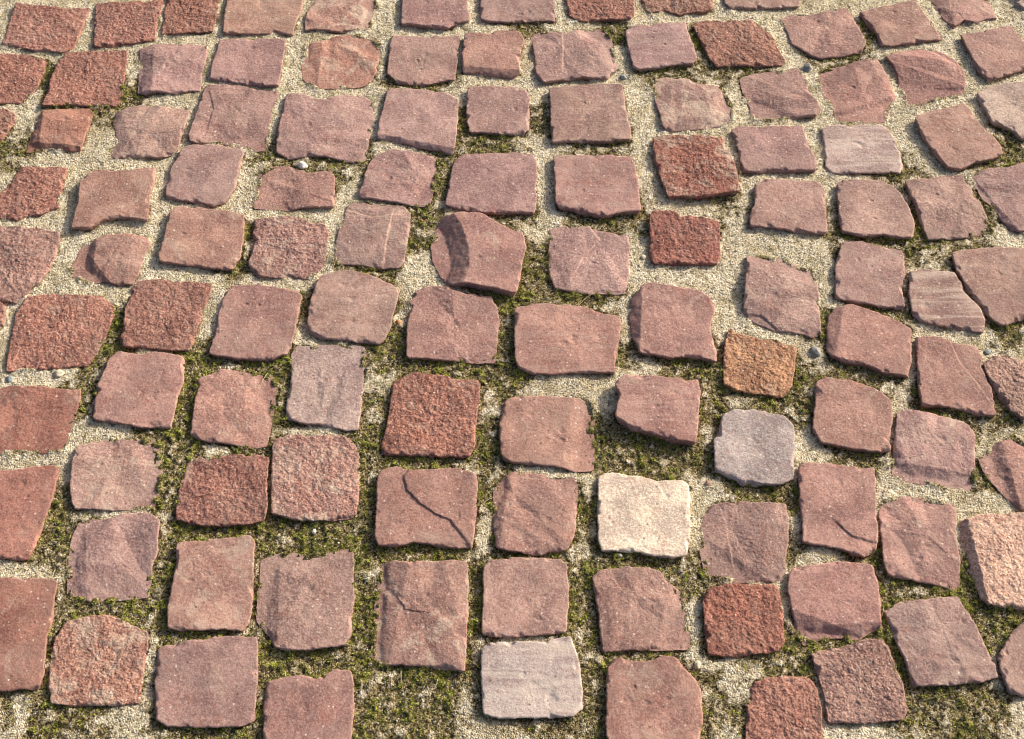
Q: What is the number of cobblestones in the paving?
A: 117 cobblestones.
